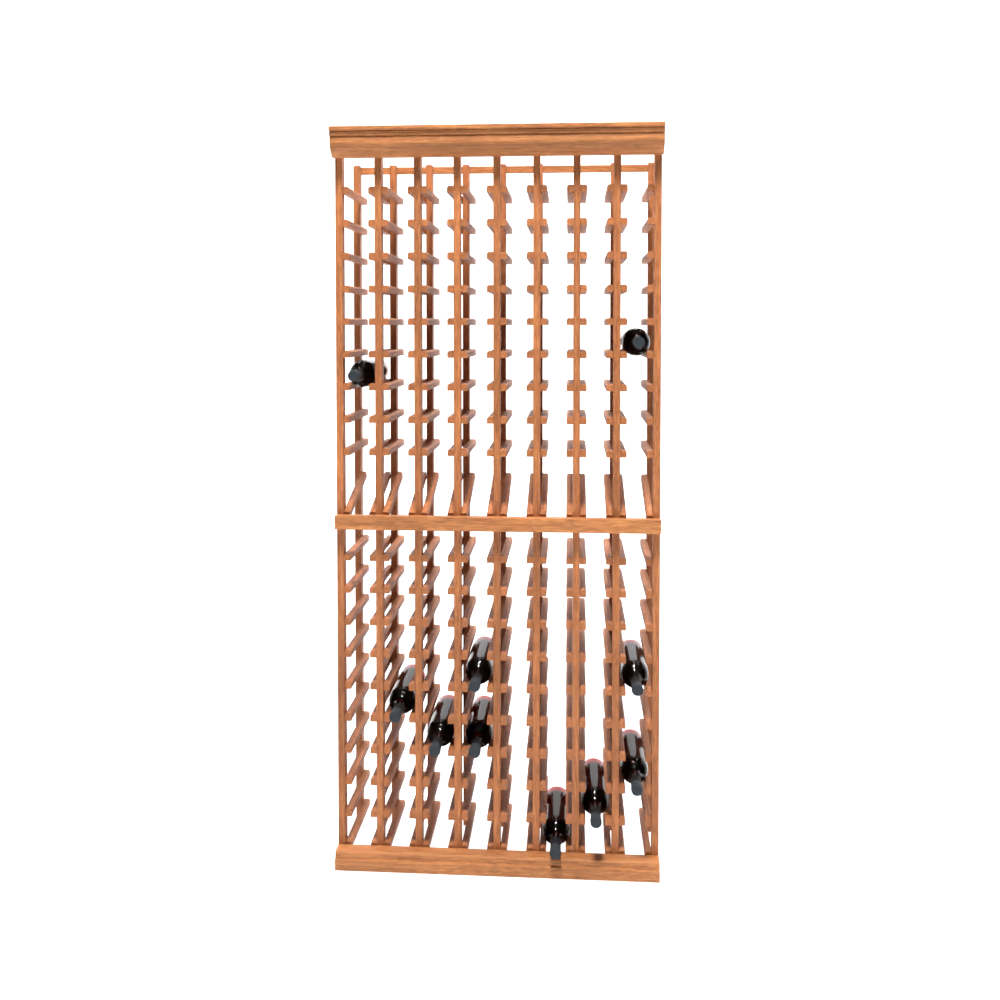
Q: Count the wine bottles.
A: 10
